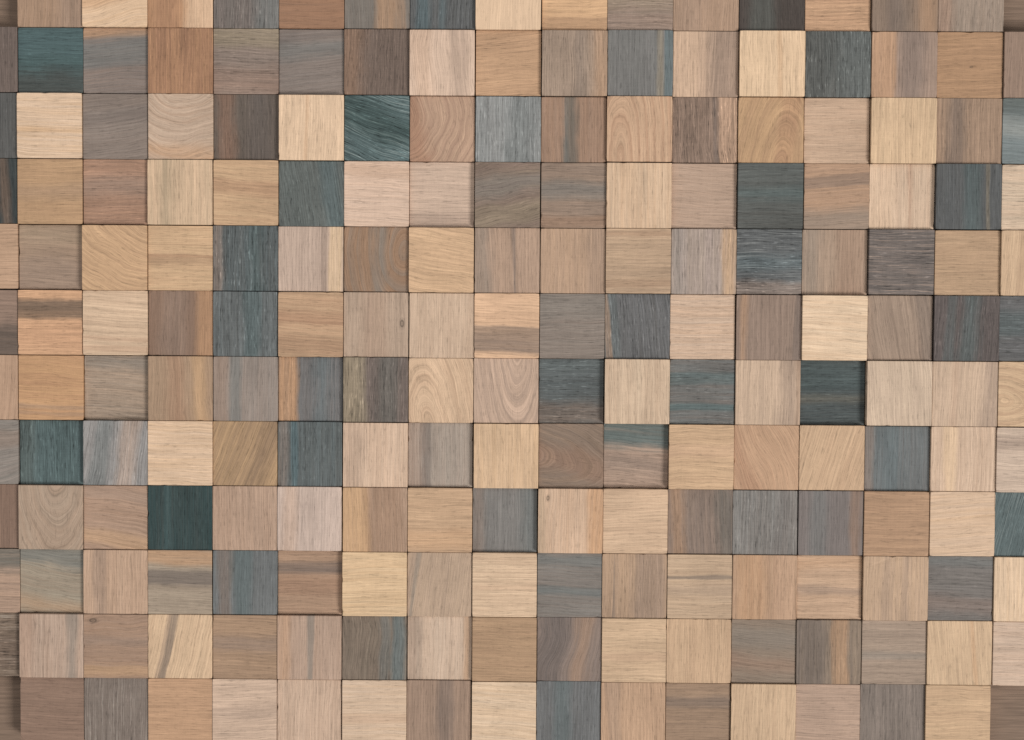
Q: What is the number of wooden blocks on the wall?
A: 200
